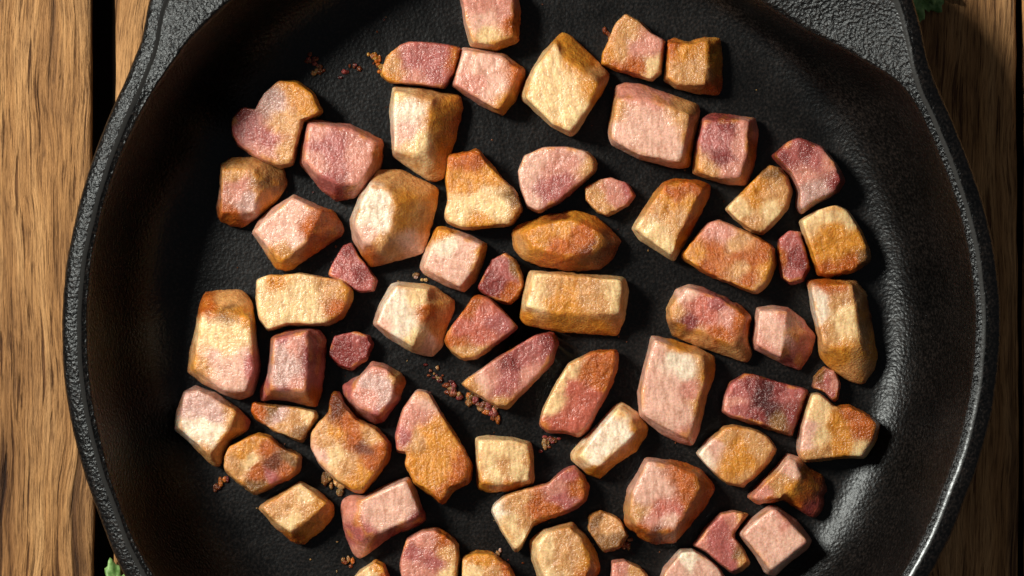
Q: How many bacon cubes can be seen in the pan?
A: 66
